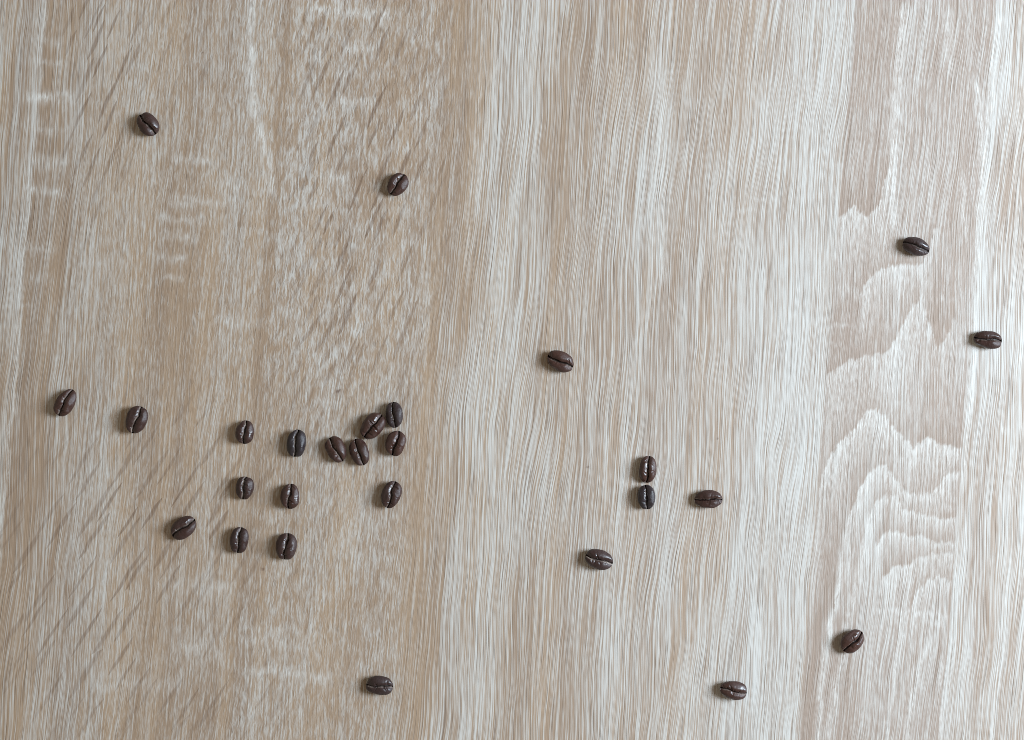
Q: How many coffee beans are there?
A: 27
